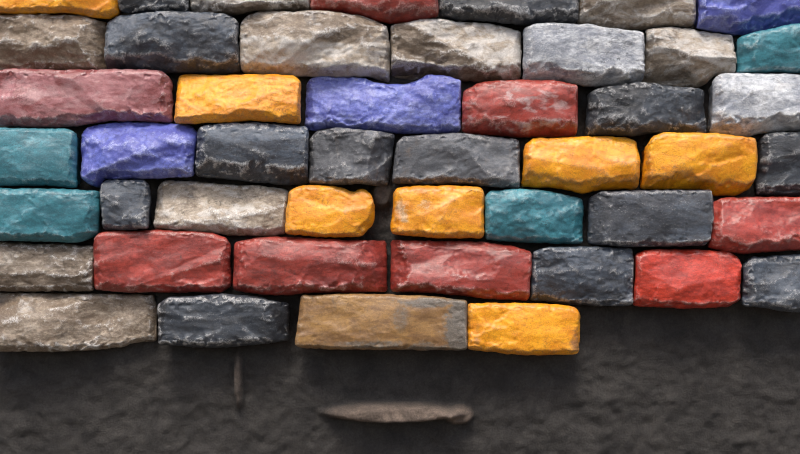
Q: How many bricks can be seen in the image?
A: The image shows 47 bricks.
